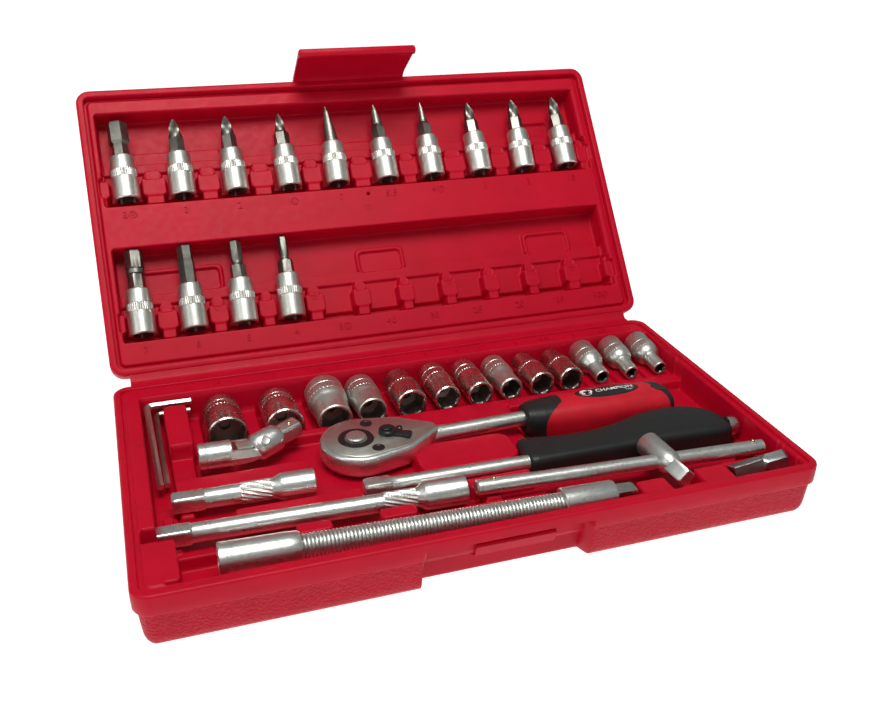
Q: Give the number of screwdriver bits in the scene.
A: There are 14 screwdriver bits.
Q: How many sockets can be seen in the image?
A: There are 13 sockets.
